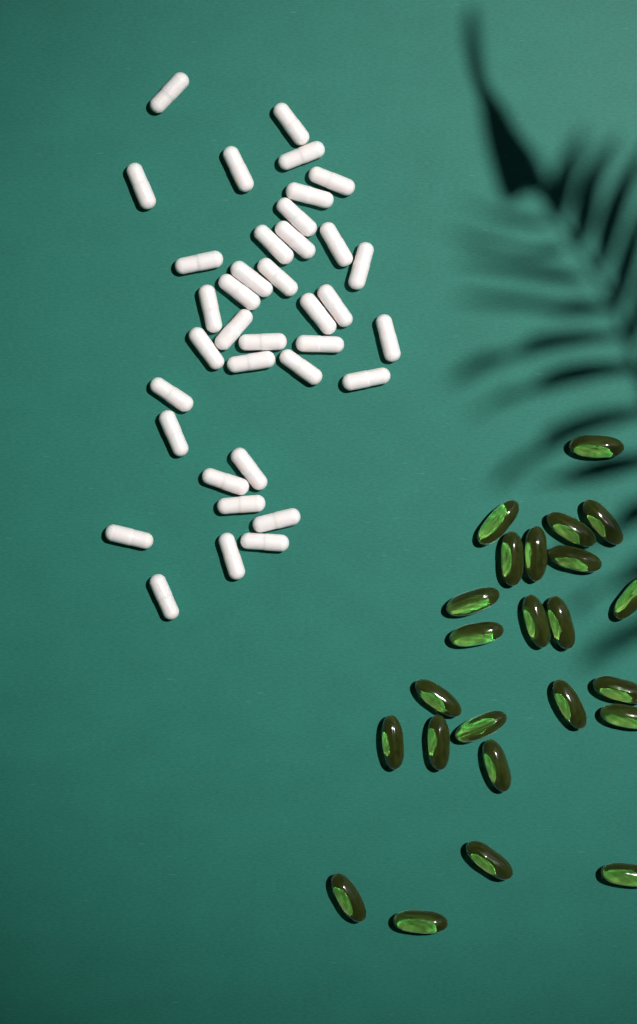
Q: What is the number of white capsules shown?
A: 37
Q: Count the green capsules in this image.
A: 24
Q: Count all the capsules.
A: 61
